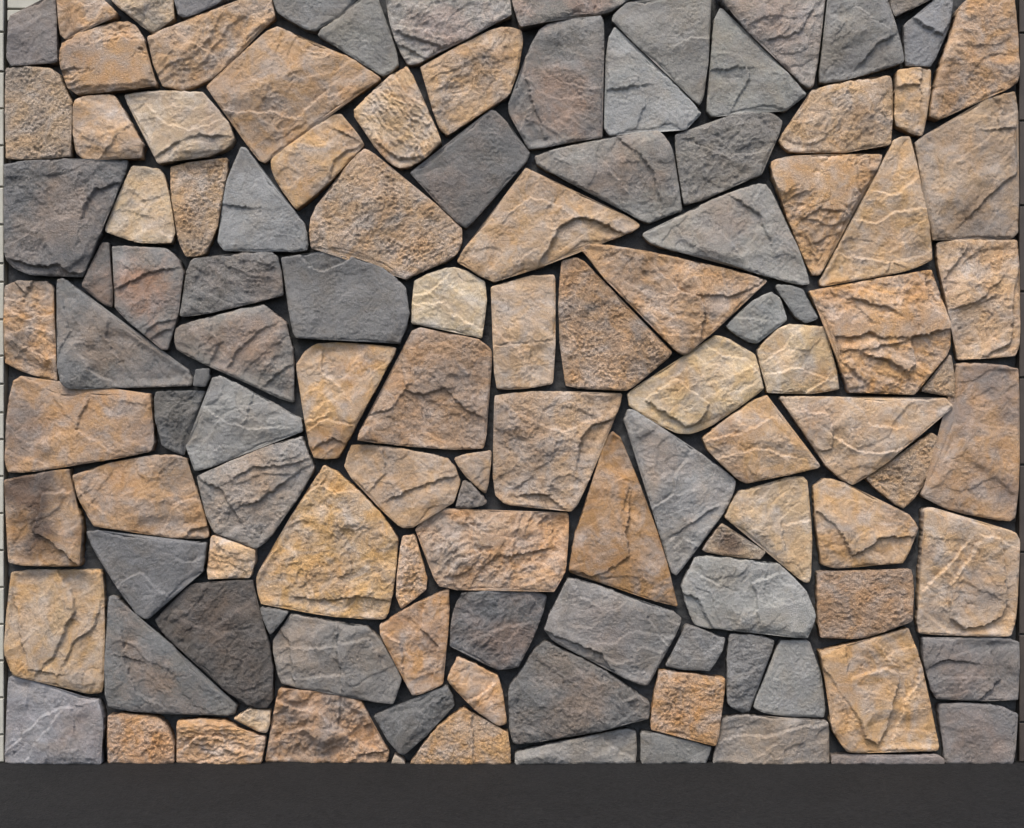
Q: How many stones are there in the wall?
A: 118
